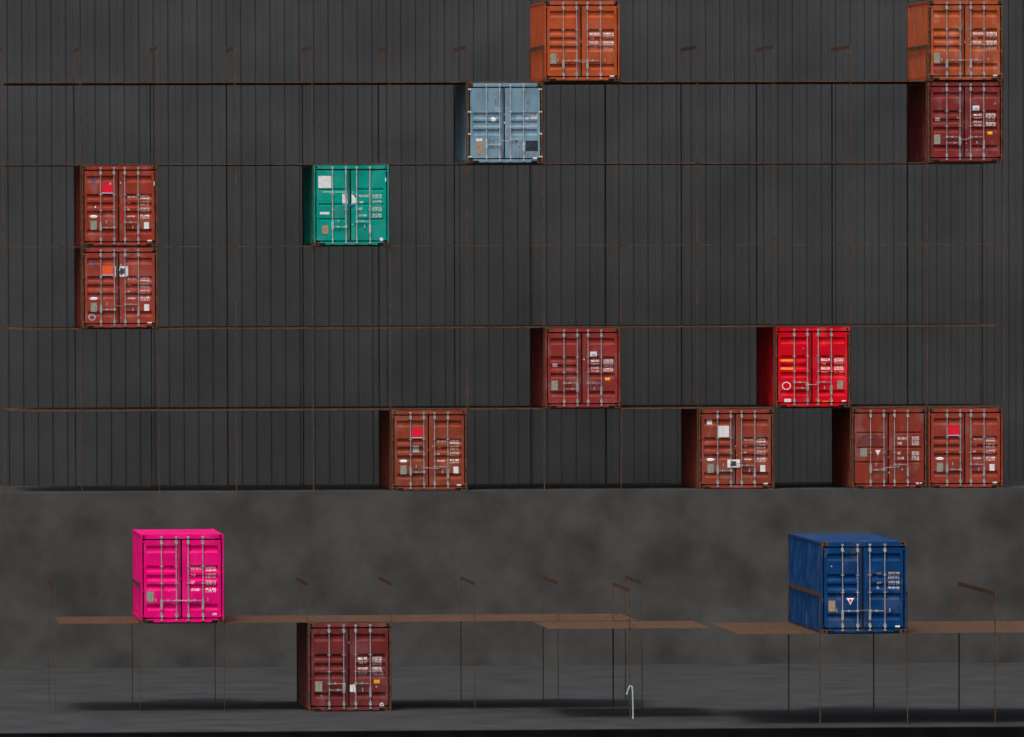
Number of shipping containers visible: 16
